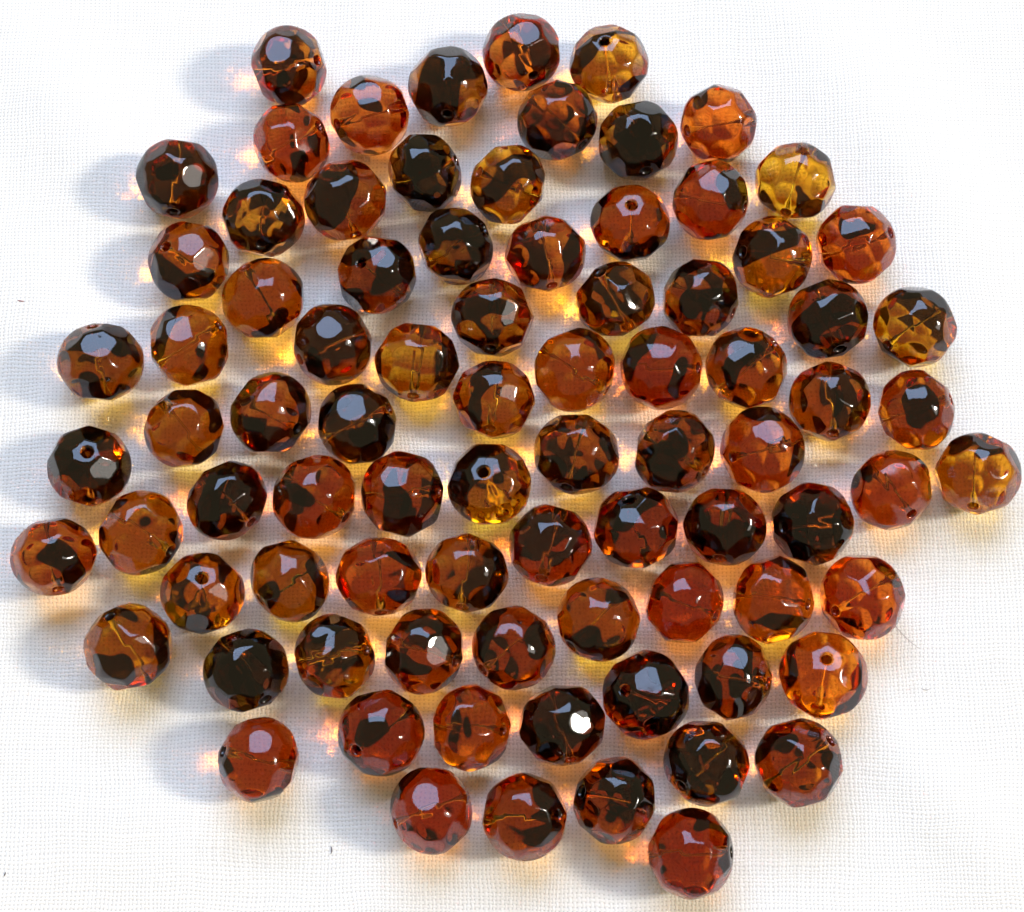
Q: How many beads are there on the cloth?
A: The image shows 84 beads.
